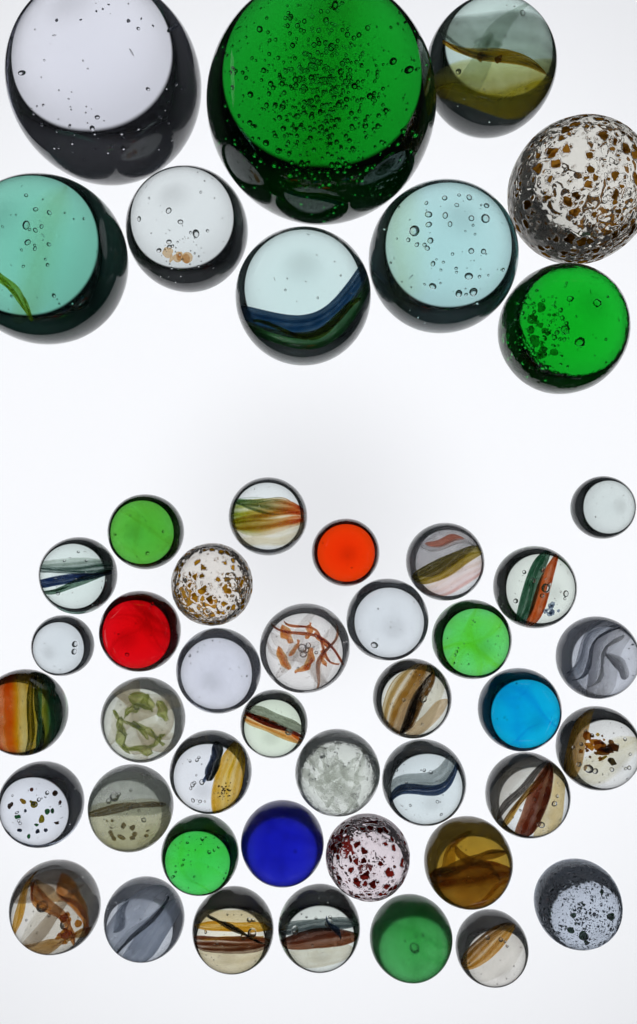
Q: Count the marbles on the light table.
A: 47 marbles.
